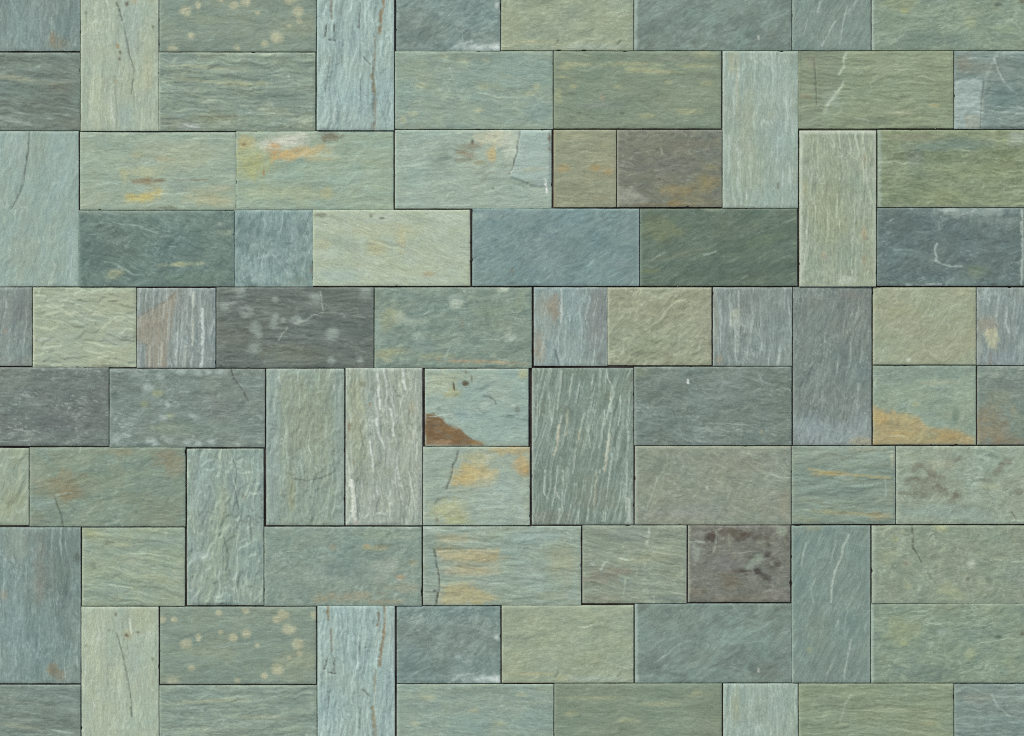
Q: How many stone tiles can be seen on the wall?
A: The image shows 79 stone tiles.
